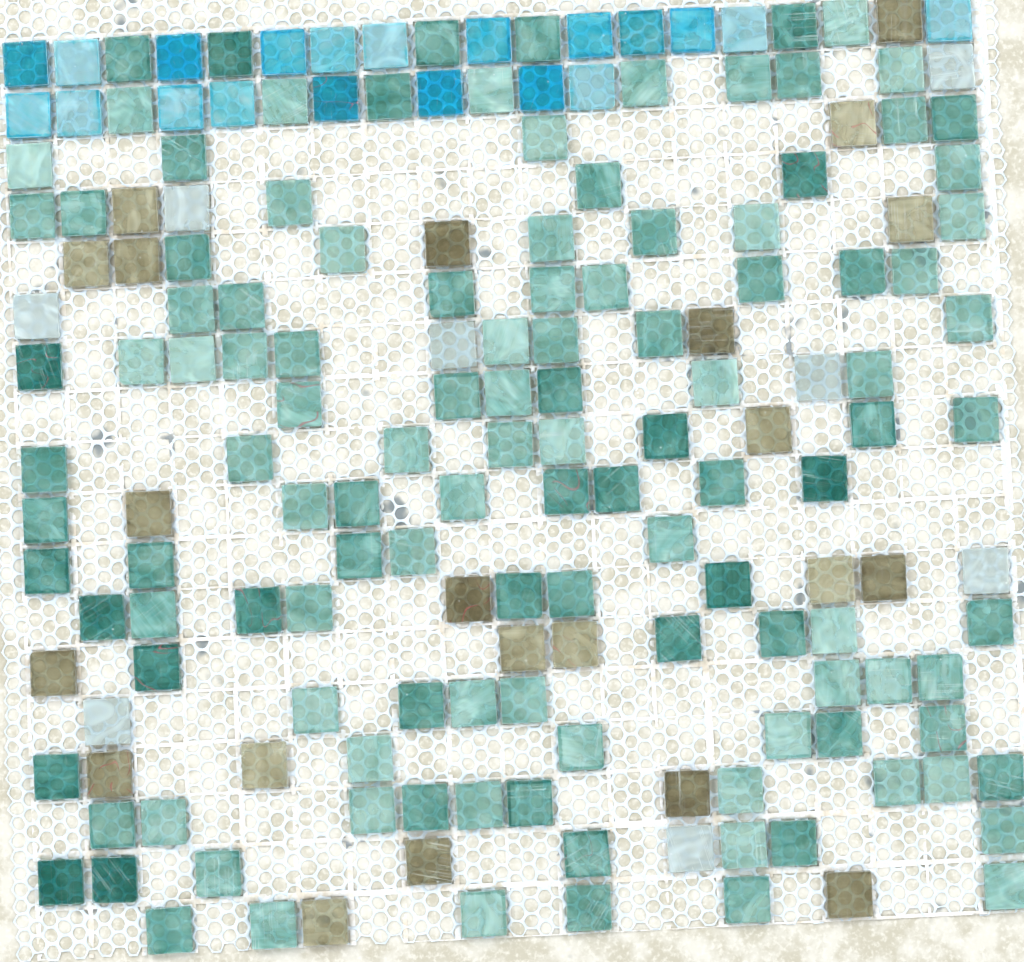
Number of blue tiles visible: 20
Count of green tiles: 123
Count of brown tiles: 22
